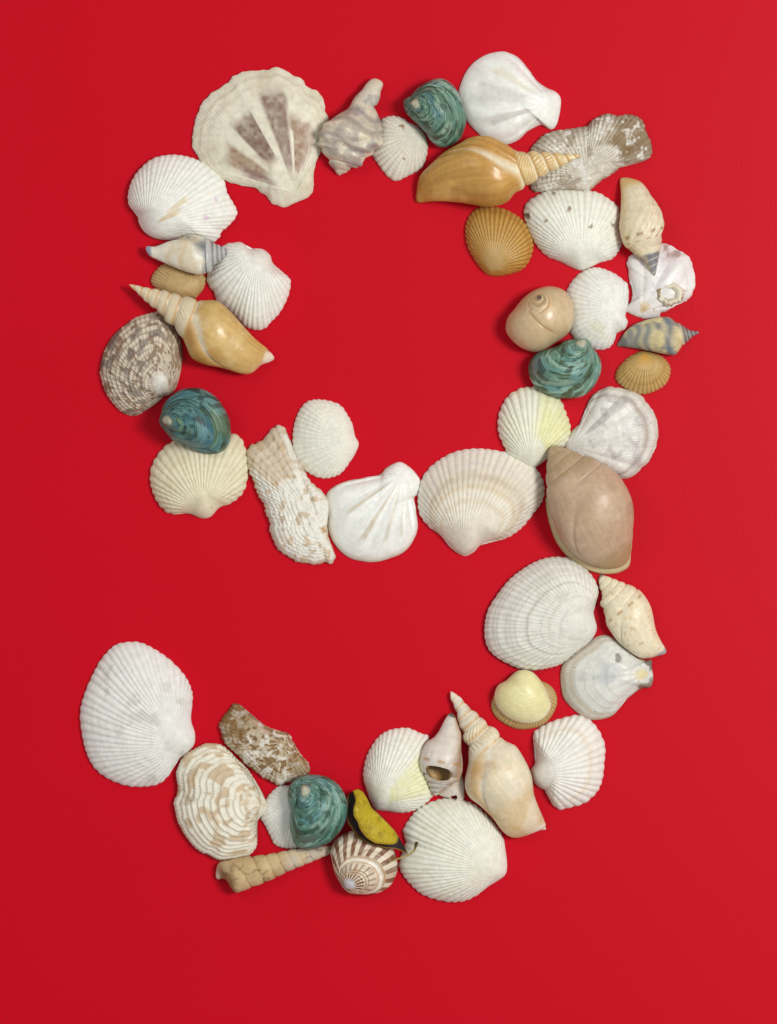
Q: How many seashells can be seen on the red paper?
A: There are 48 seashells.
